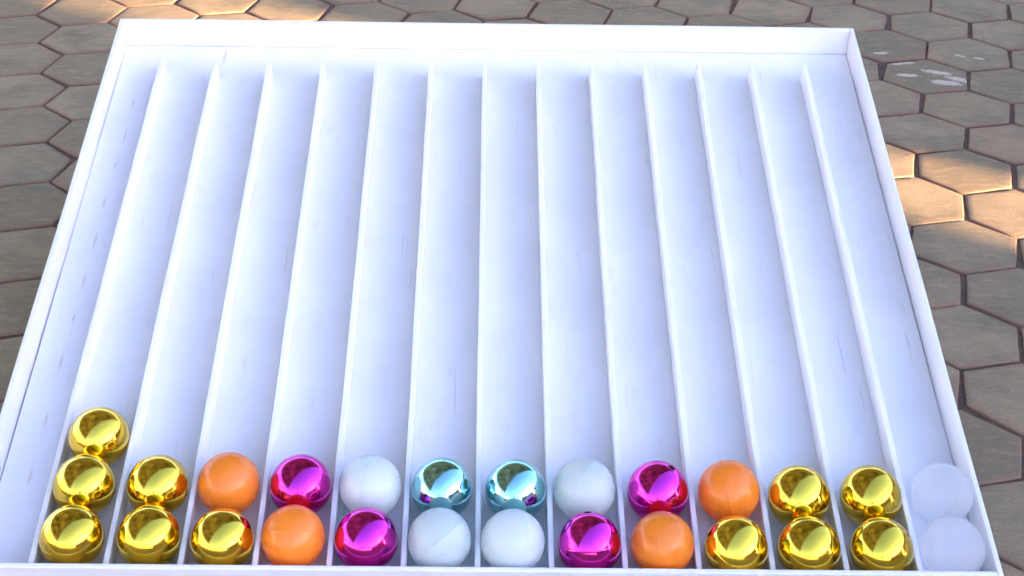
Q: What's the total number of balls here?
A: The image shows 27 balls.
